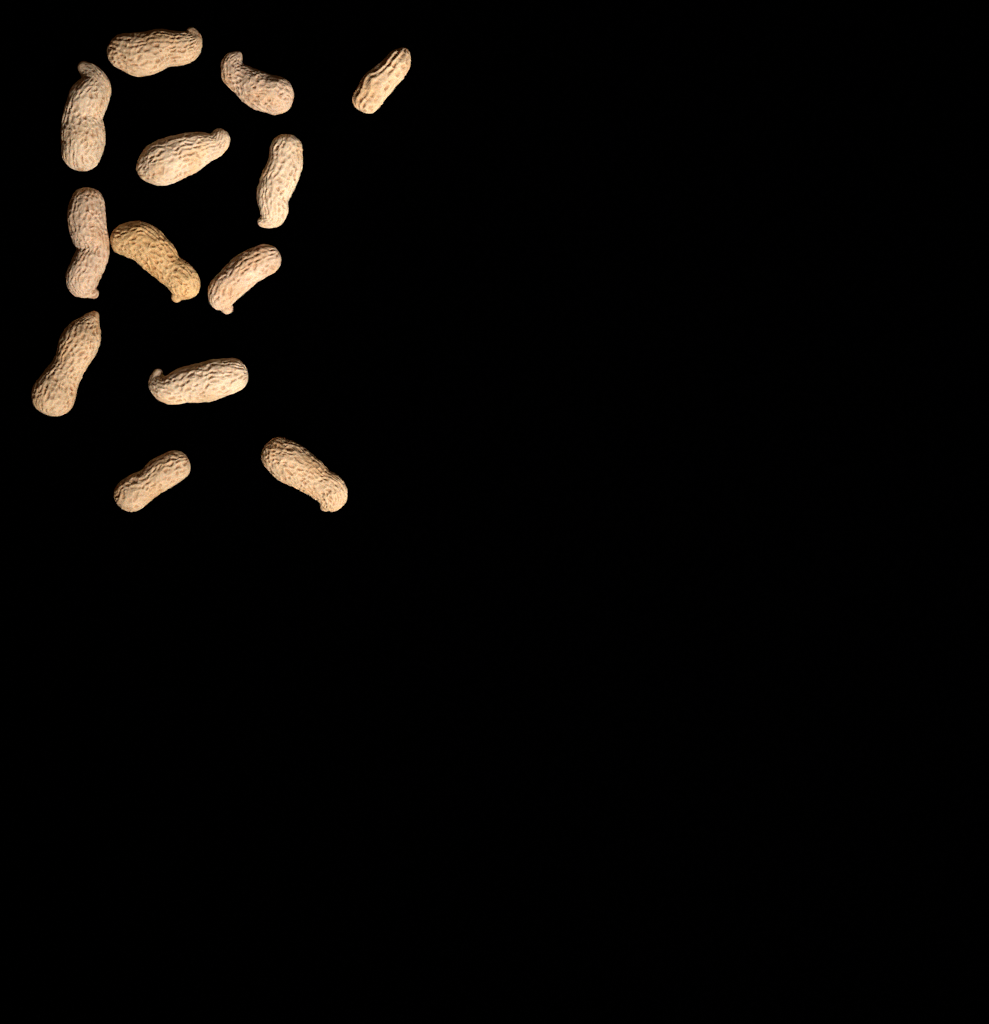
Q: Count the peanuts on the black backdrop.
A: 13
